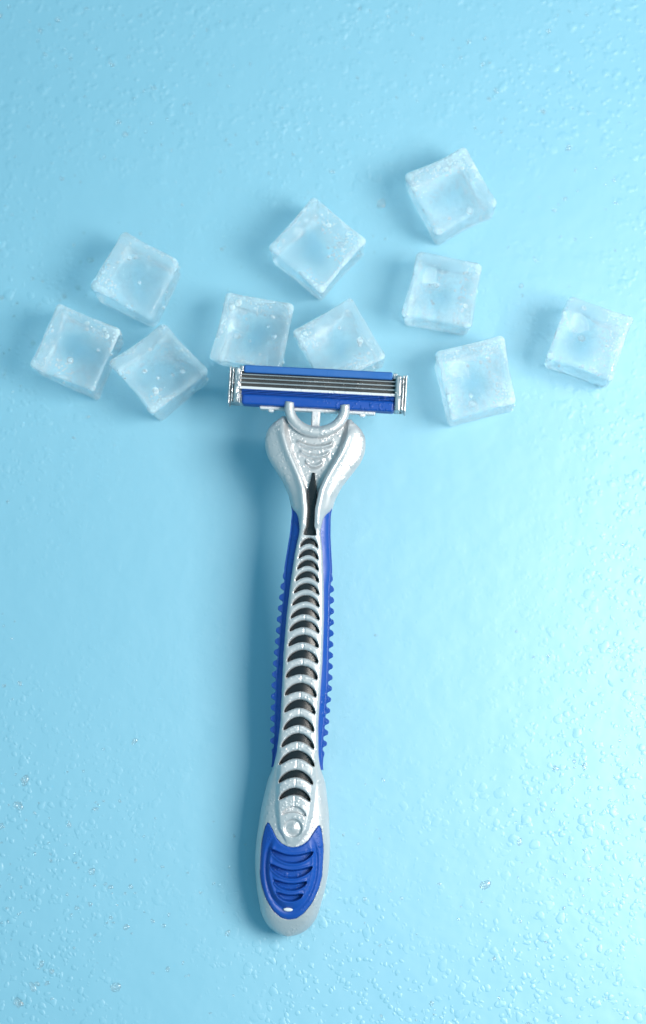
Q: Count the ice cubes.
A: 10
